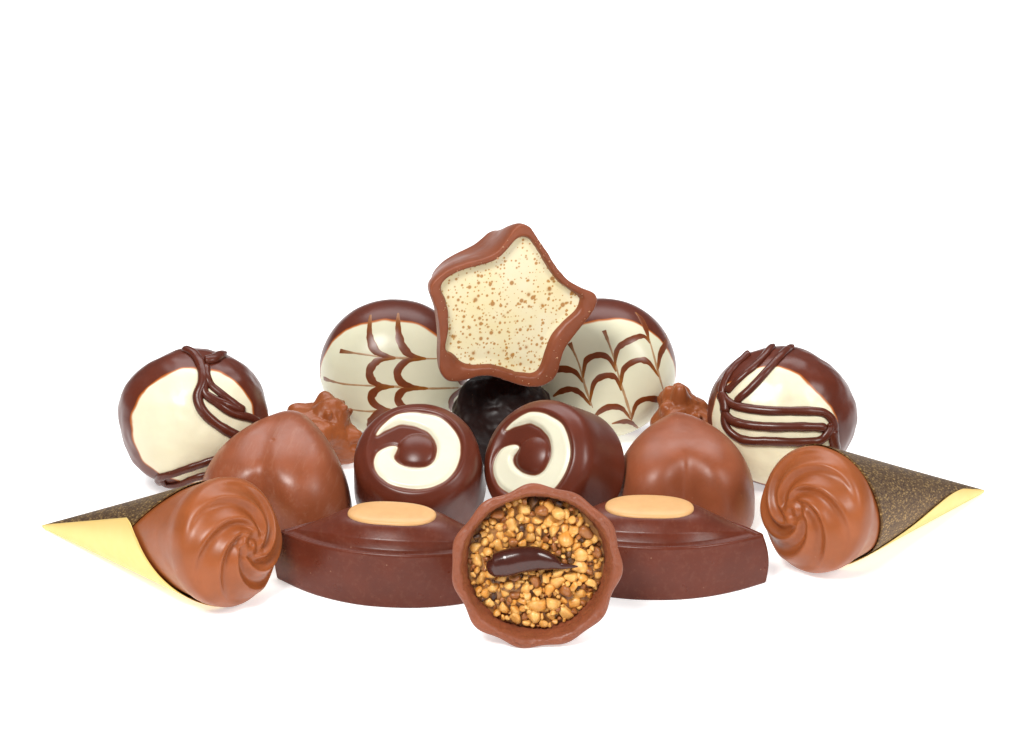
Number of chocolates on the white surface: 17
